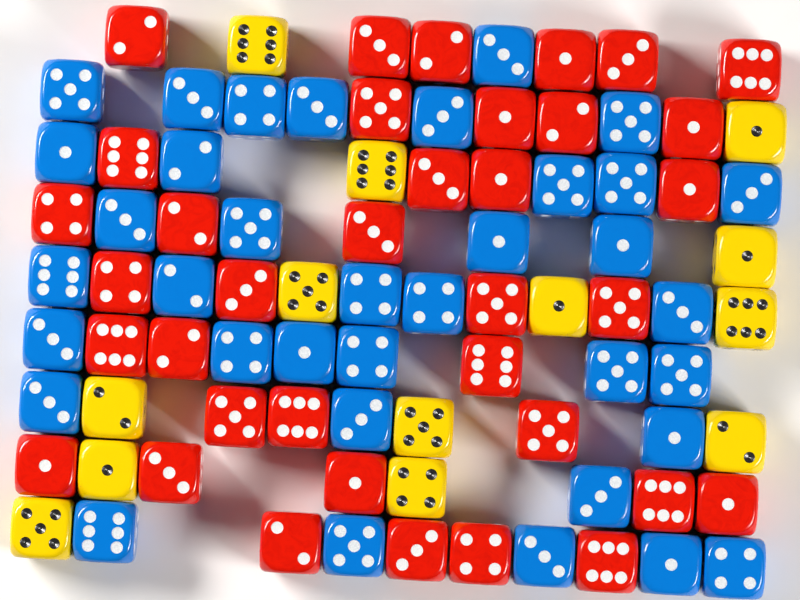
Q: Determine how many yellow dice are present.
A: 13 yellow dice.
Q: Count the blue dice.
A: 36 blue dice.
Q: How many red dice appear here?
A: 36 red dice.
